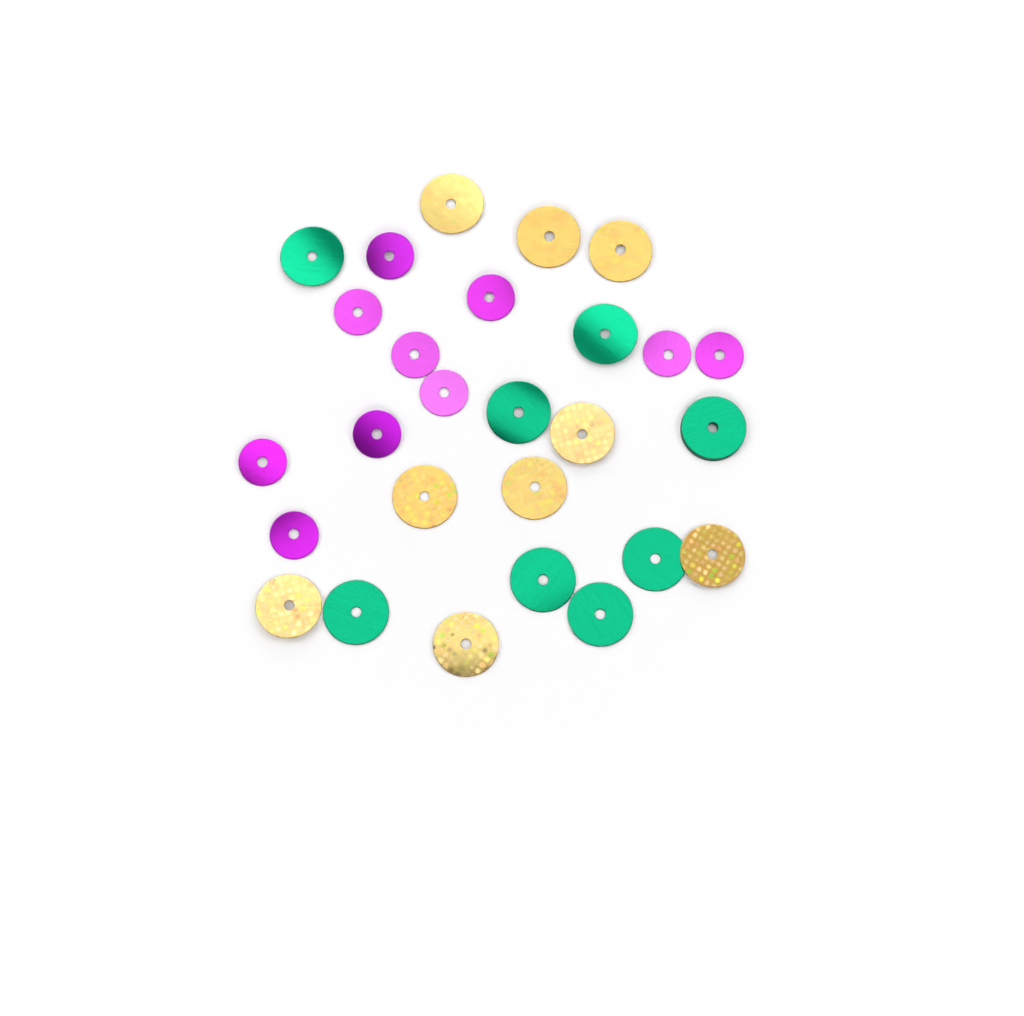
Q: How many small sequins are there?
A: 10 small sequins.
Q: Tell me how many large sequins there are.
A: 17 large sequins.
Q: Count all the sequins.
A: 27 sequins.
